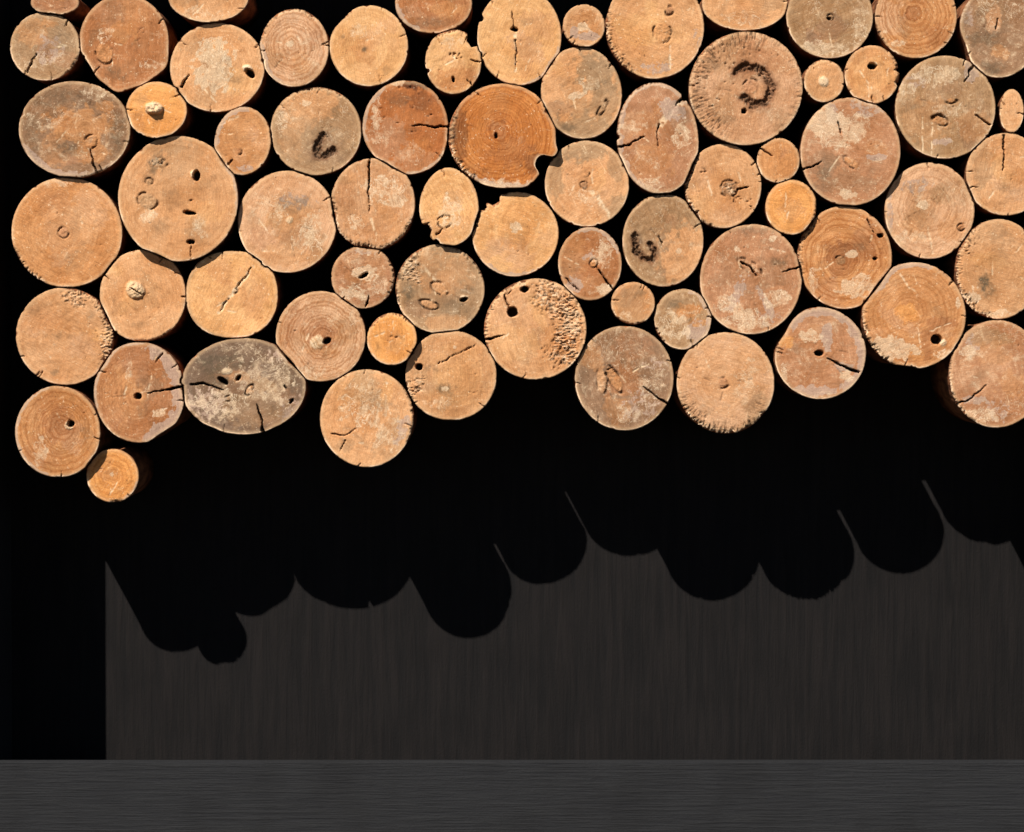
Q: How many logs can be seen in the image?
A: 68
